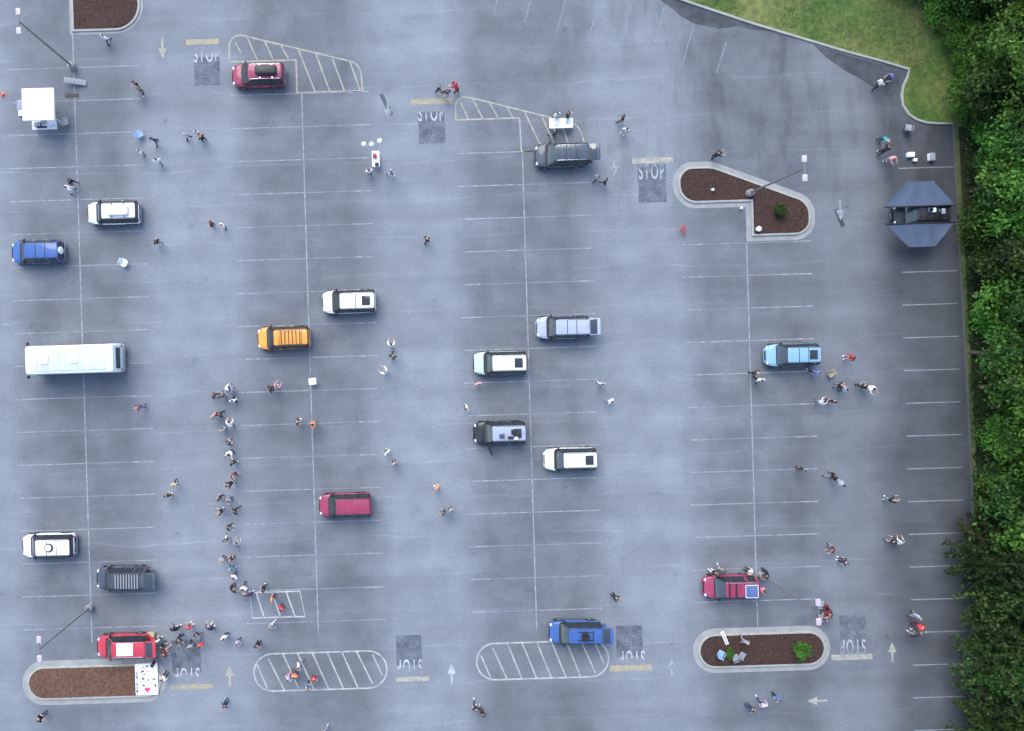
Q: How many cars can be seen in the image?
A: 18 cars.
